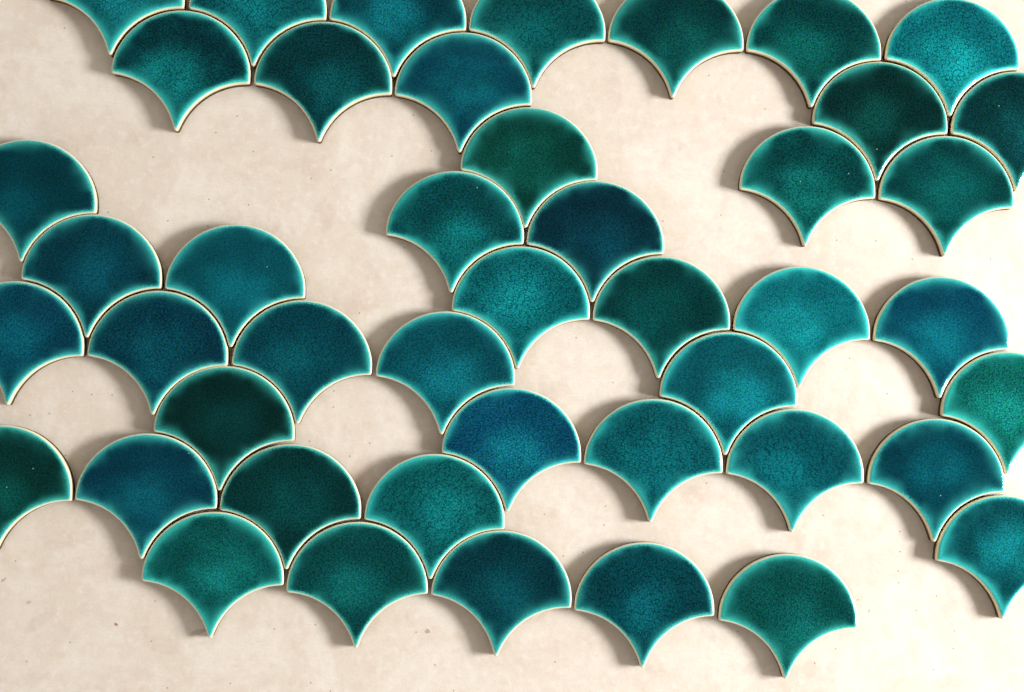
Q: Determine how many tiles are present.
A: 45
